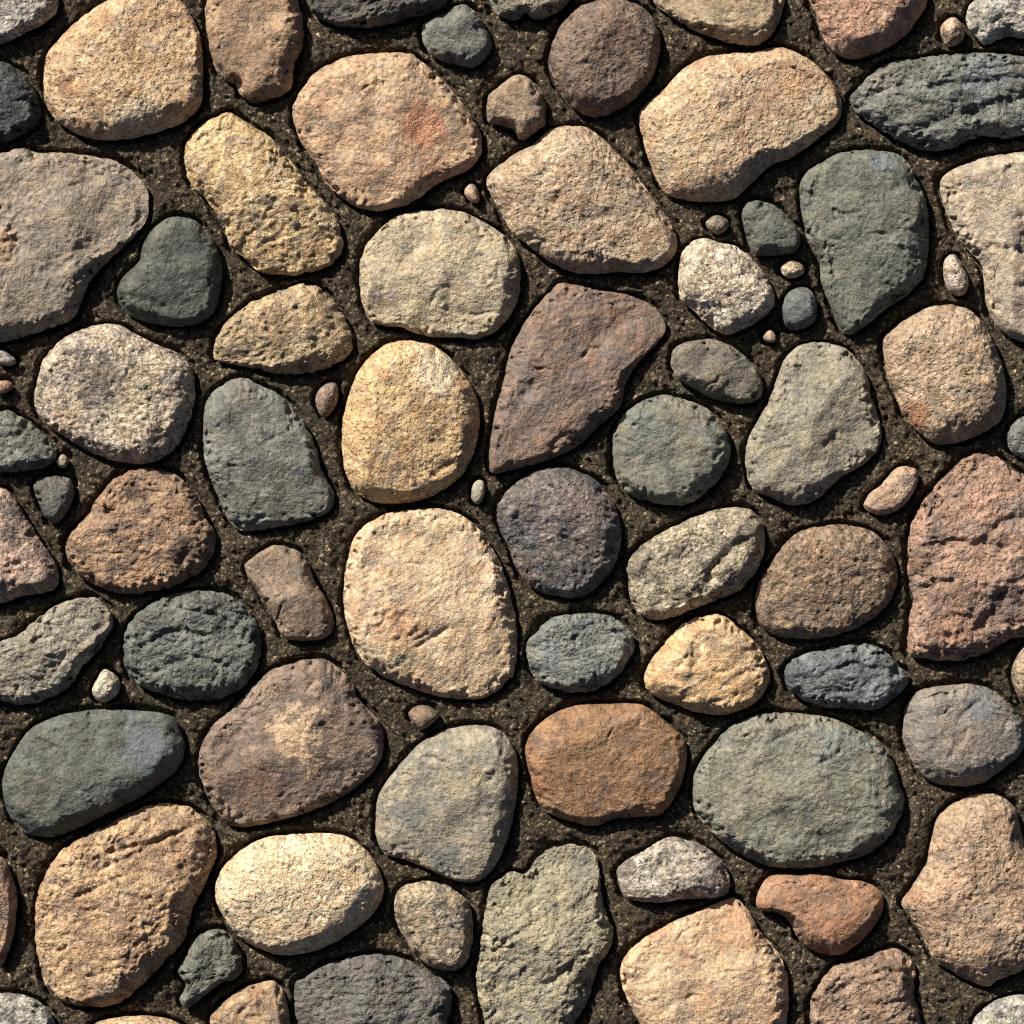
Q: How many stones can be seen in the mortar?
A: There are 87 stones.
